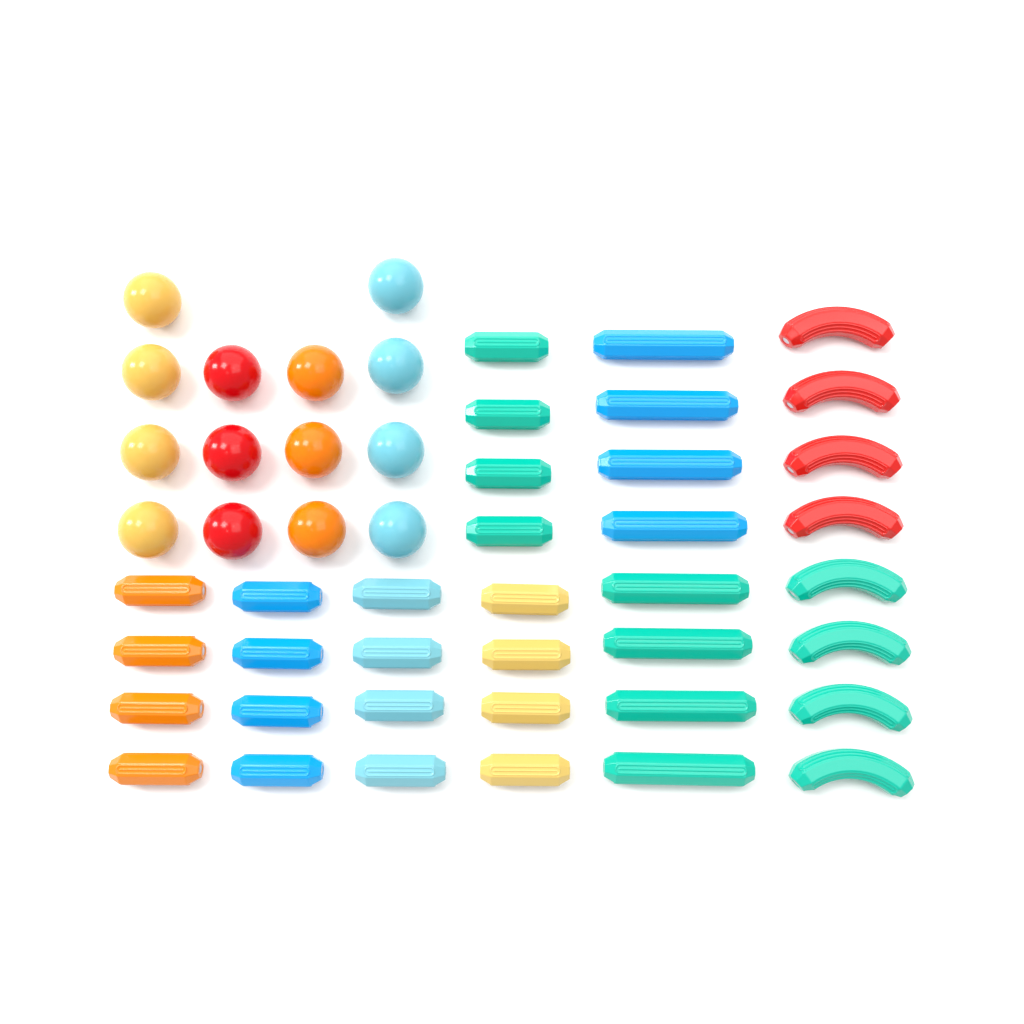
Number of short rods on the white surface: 20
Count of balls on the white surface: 14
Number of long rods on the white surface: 8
